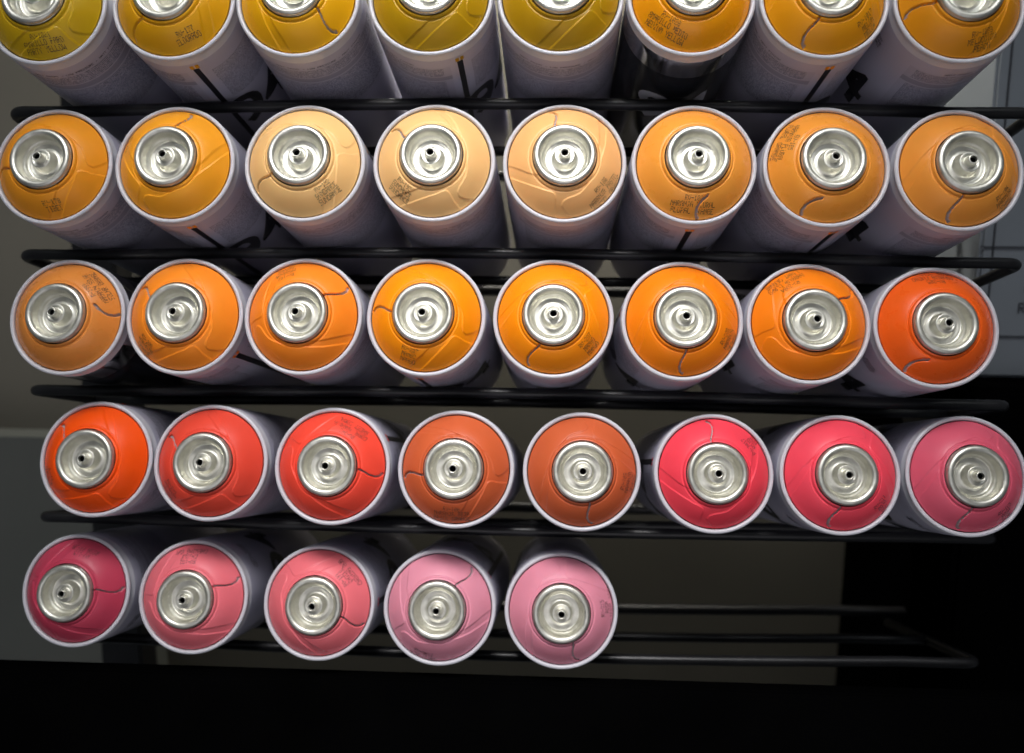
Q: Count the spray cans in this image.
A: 37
